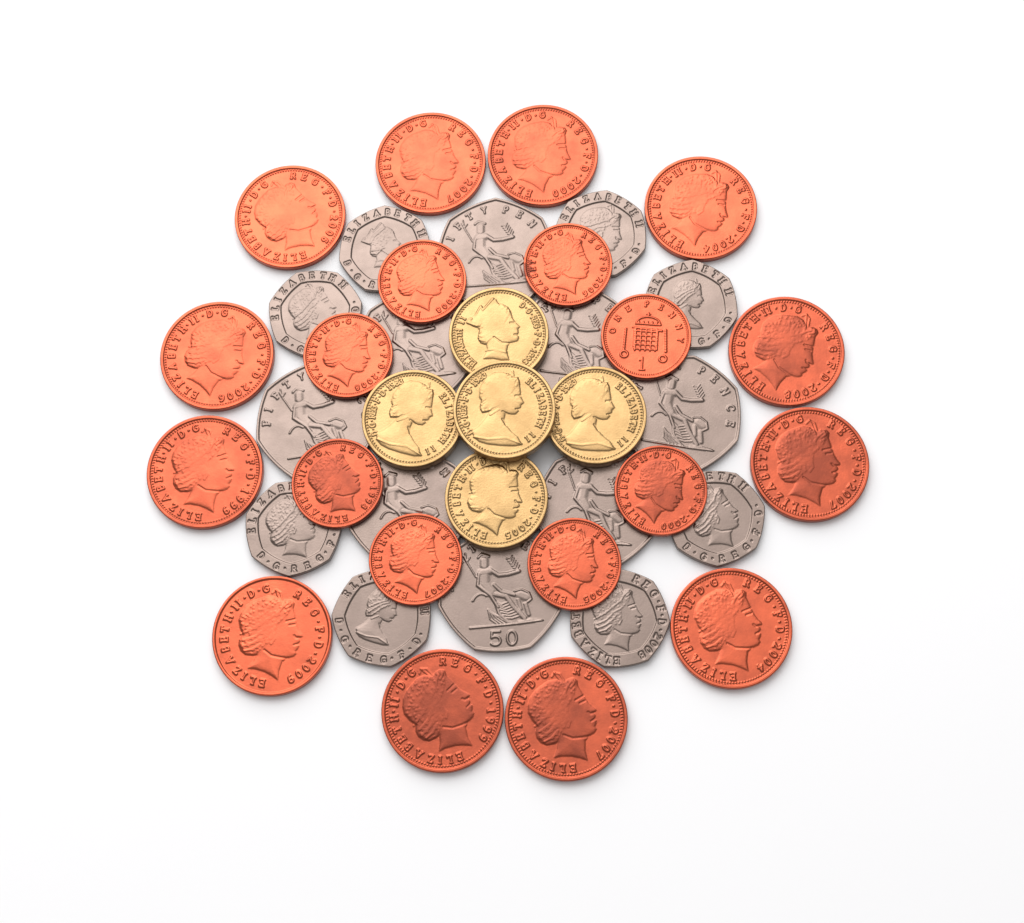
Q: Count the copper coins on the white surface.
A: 20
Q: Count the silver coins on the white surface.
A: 16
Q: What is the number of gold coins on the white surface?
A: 5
